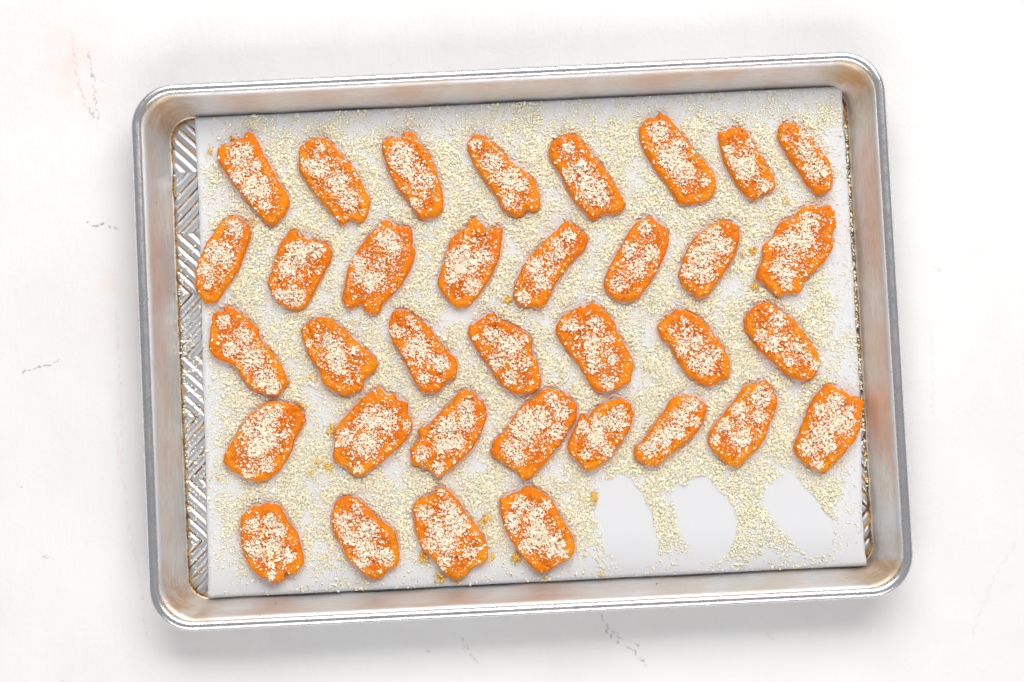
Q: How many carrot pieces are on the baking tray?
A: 35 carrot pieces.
